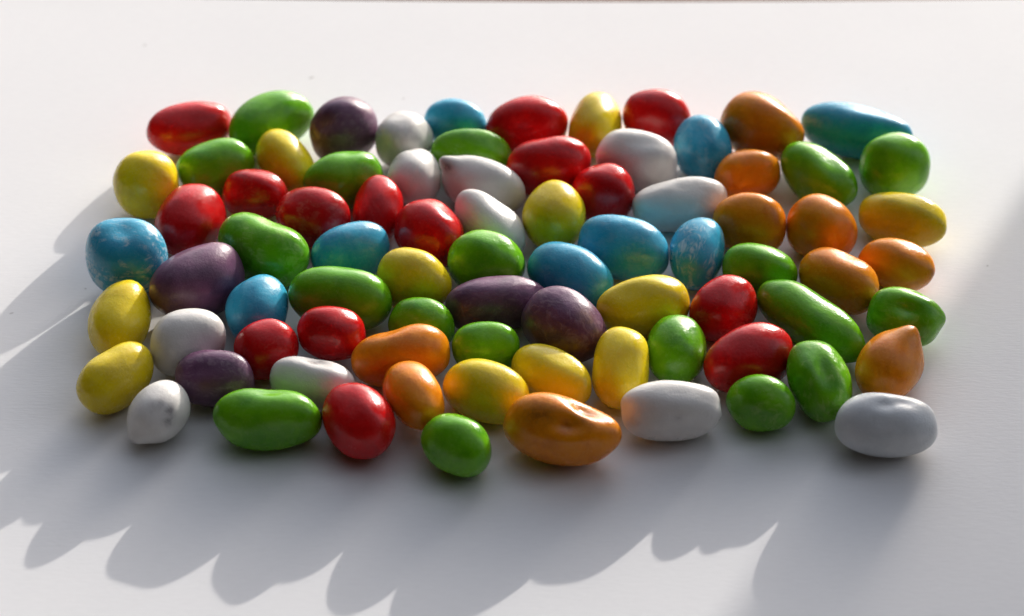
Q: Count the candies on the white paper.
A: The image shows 81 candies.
